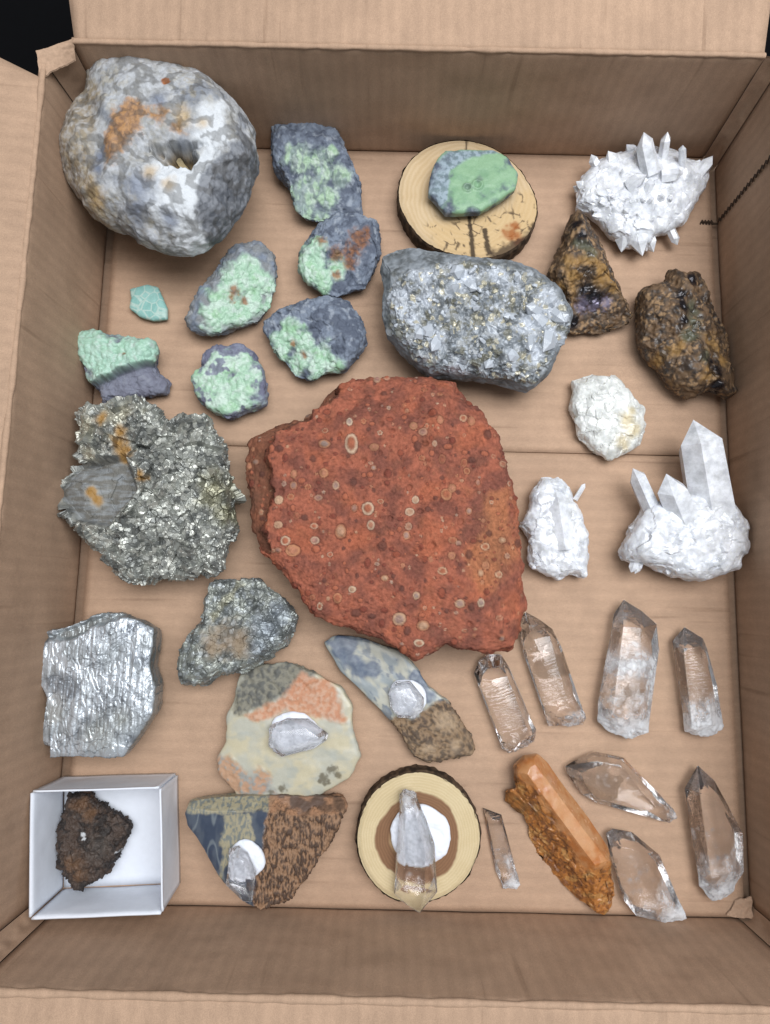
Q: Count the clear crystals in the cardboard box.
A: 12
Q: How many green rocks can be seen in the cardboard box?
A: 8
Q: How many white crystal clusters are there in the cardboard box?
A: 4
